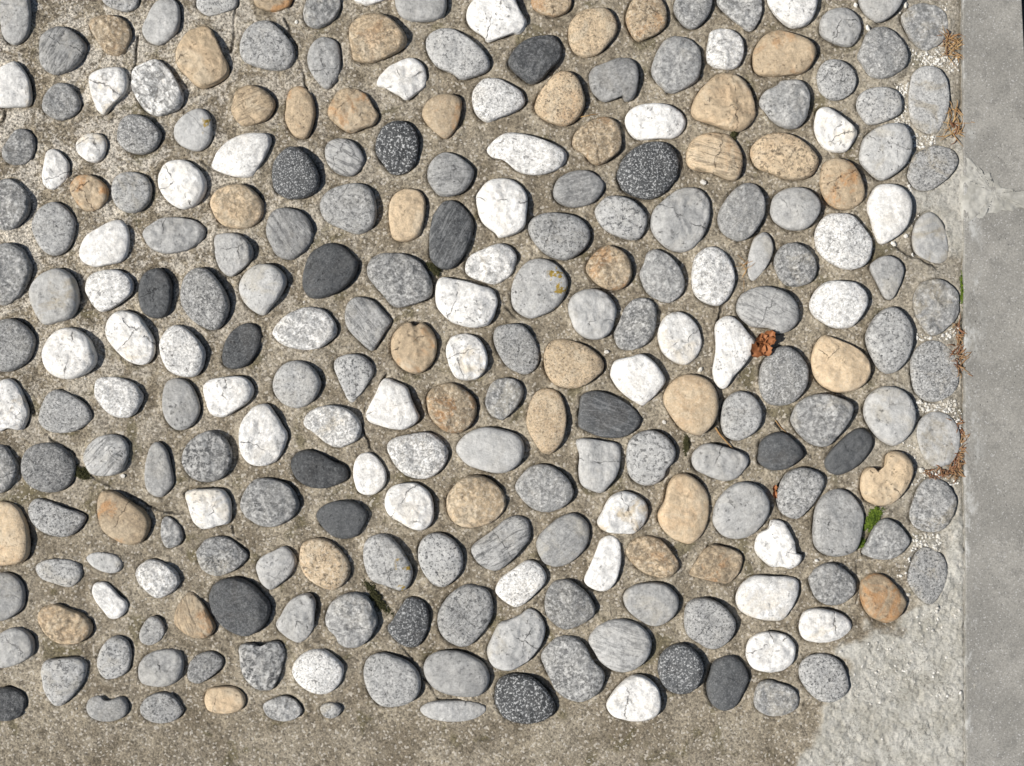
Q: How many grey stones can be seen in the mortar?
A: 127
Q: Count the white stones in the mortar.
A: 54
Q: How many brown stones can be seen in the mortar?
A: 40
